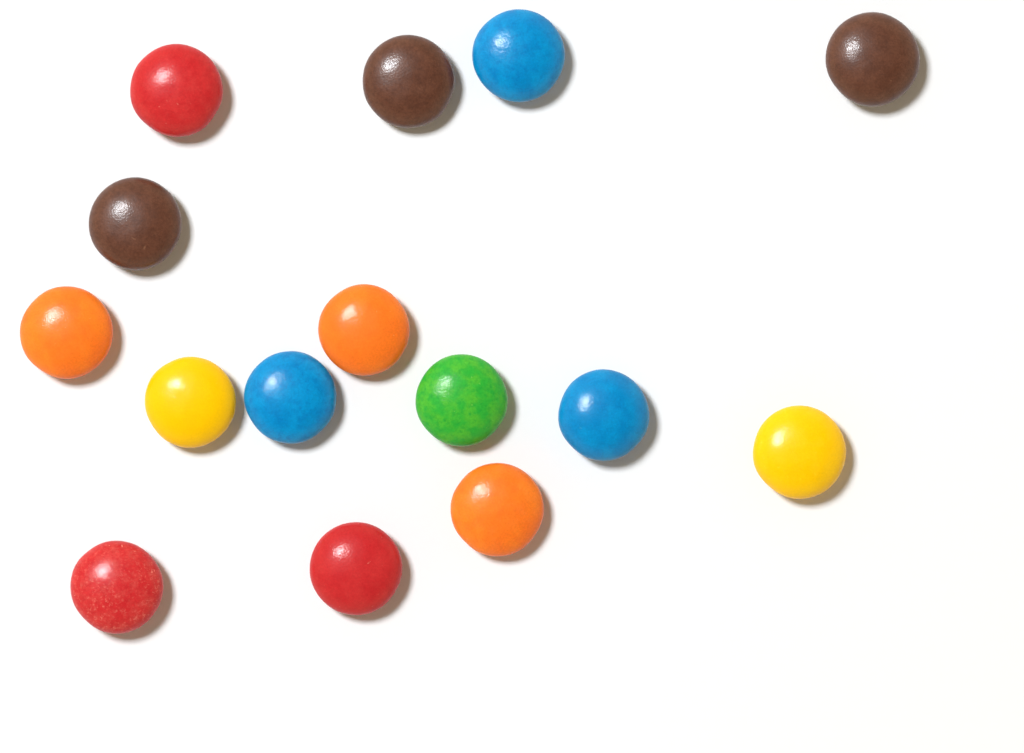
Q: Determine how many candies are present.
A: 15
